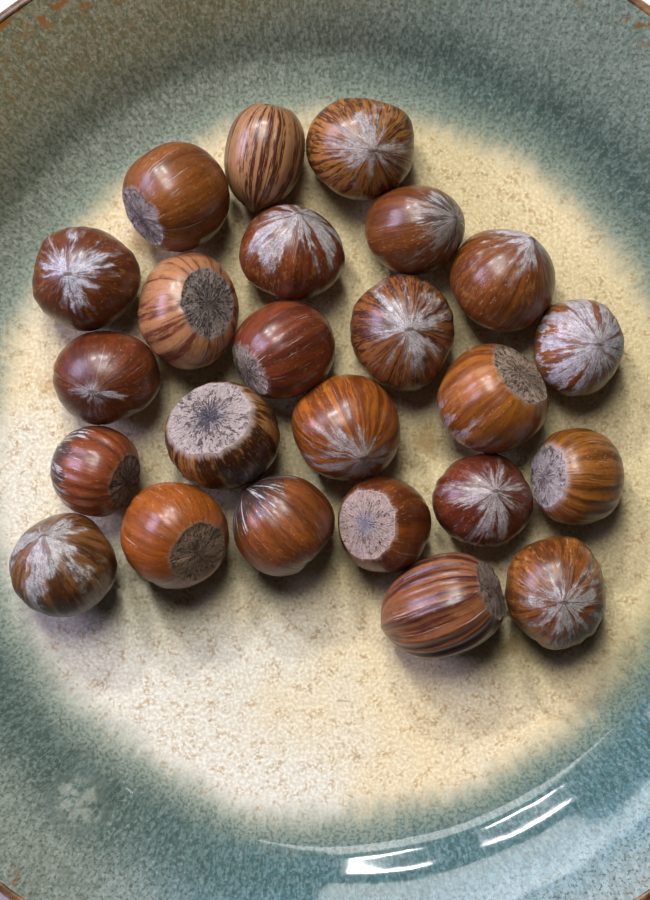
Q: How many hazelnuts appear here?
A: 24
